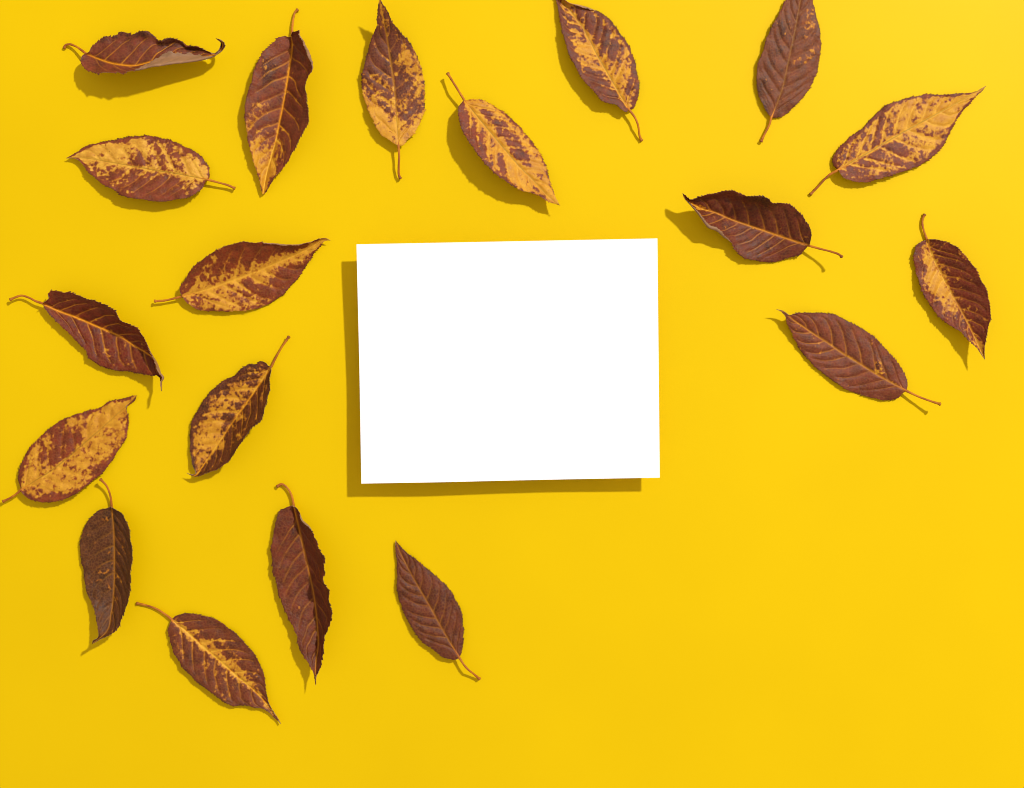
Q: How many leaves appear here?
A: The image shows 19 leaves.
